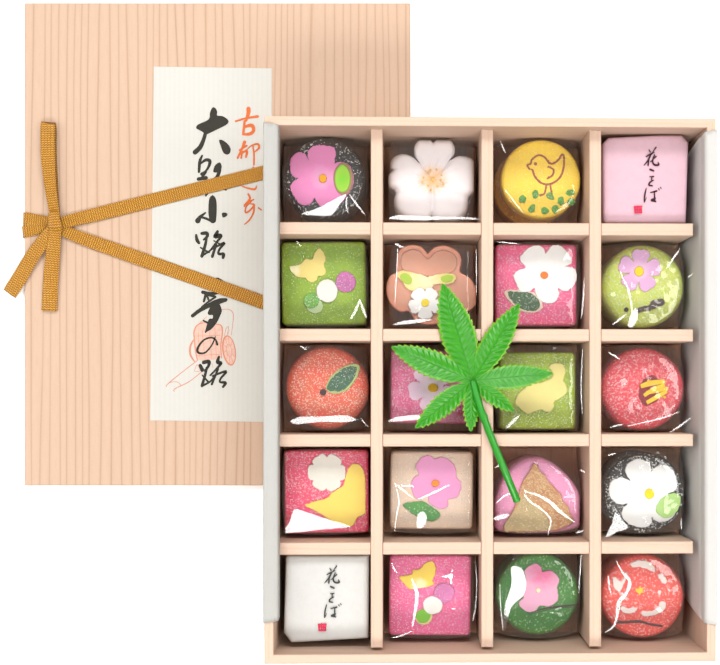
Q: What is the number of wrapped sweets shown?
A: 20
